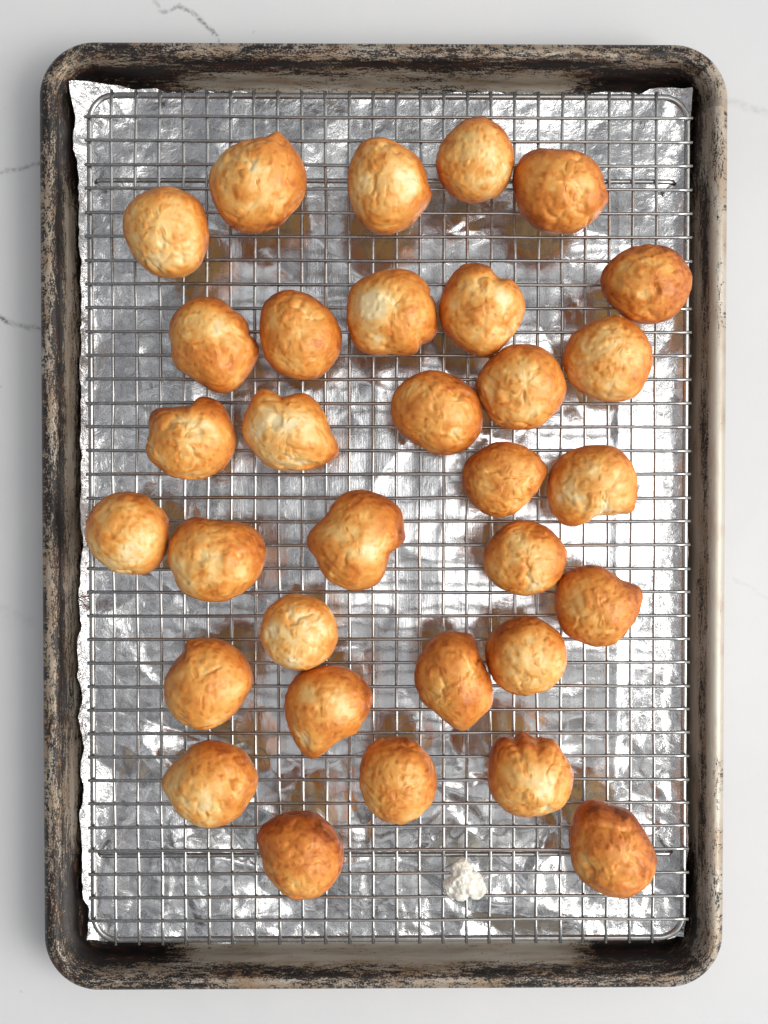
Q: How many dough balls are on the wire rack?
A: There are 32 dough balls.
